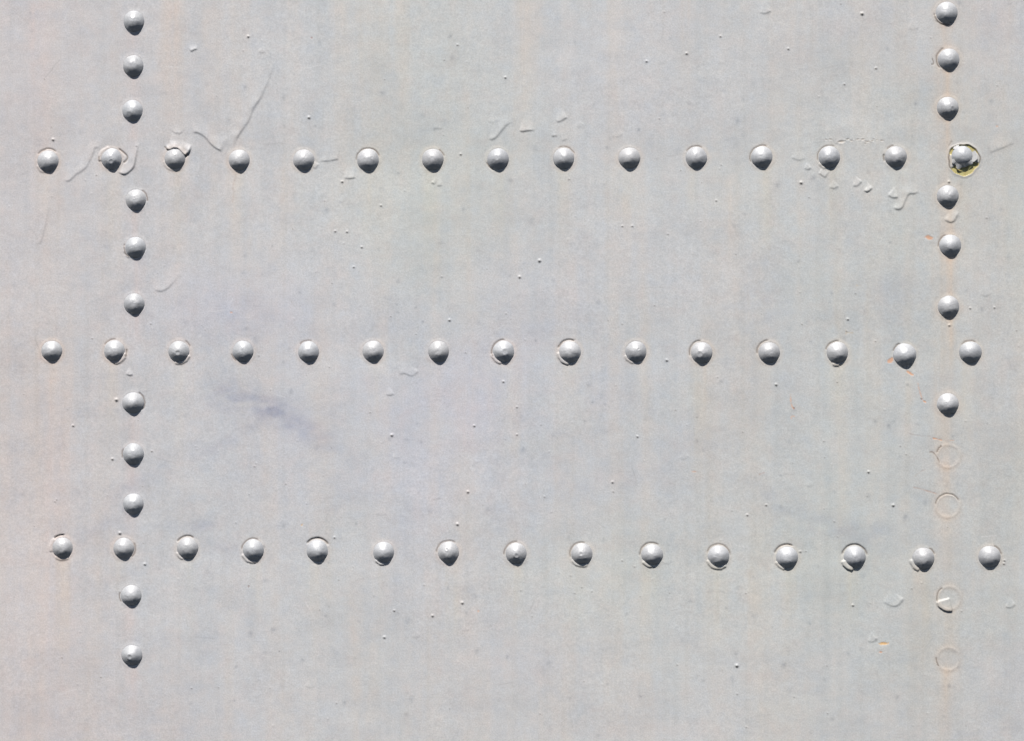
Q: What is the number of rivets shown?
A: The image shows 63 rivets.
